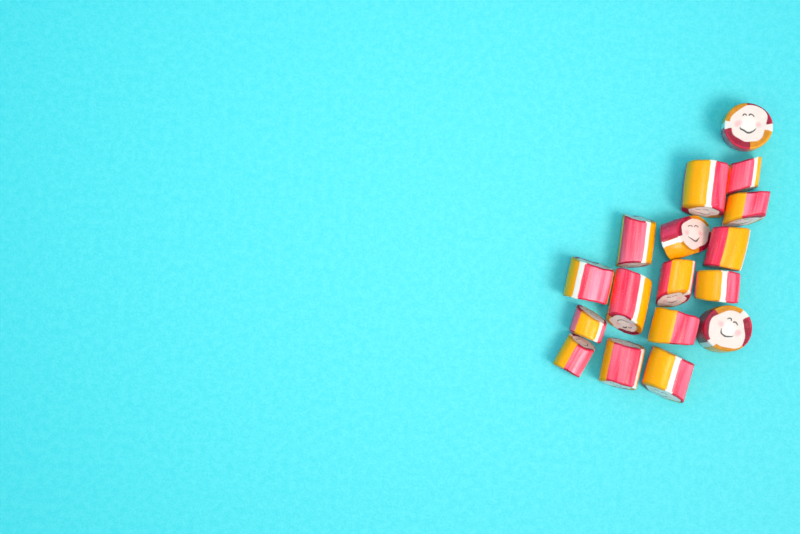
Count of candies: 17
